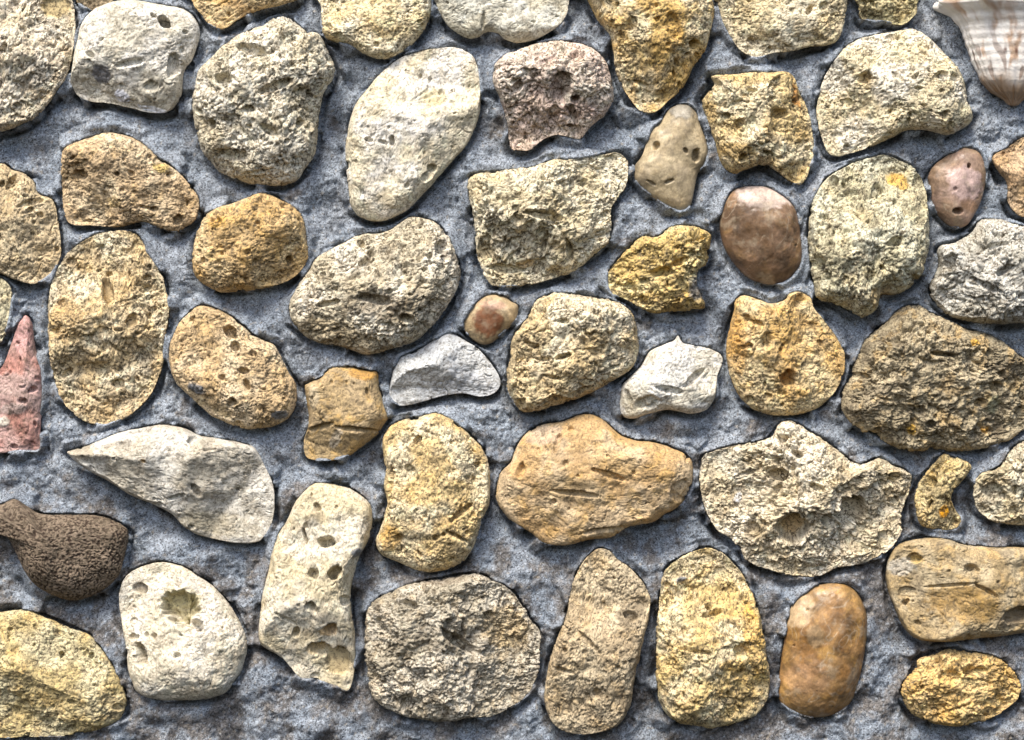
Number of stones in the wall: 53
